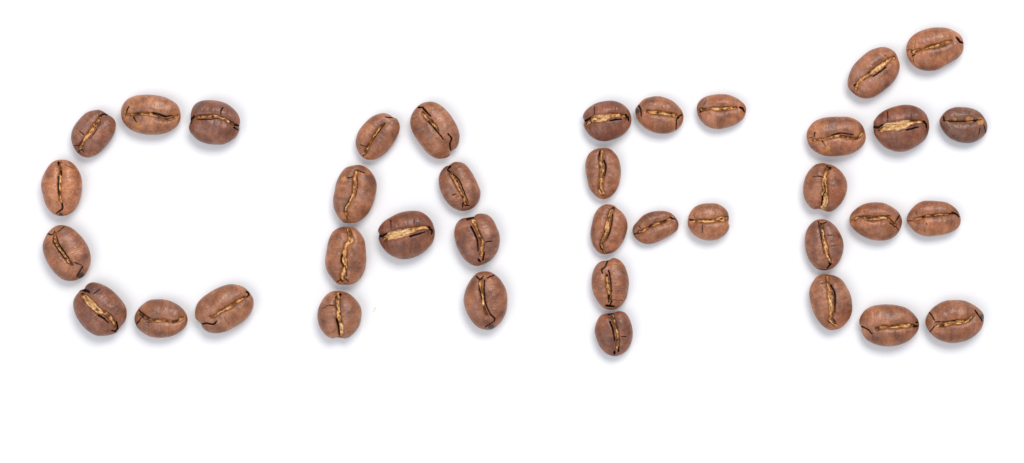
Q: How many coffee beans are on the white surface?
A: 38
